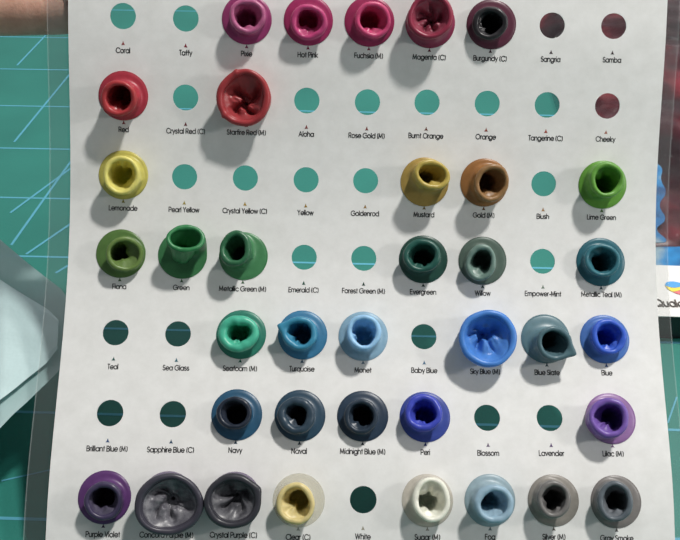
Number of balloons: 36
